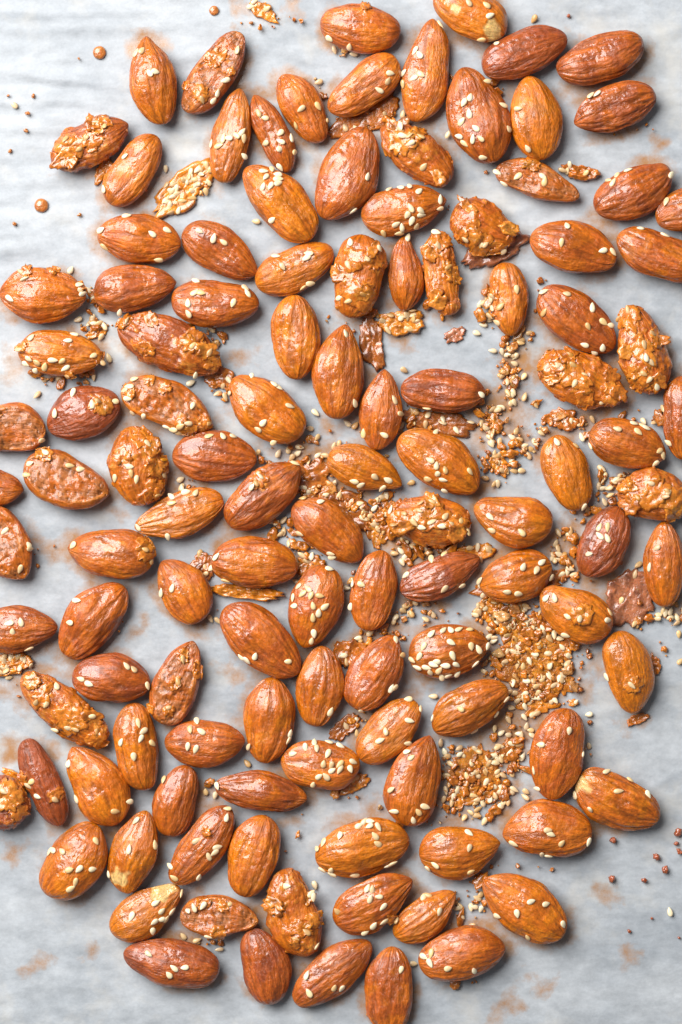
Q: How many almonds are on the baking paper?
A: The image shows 117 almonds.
